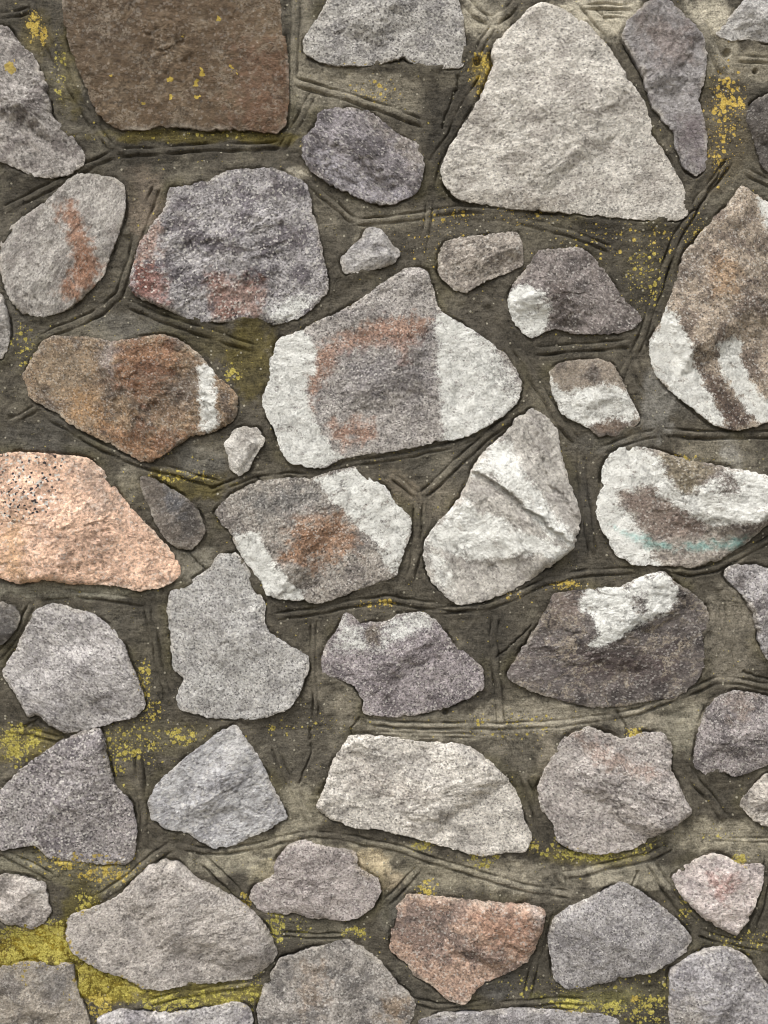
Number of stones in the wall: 47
